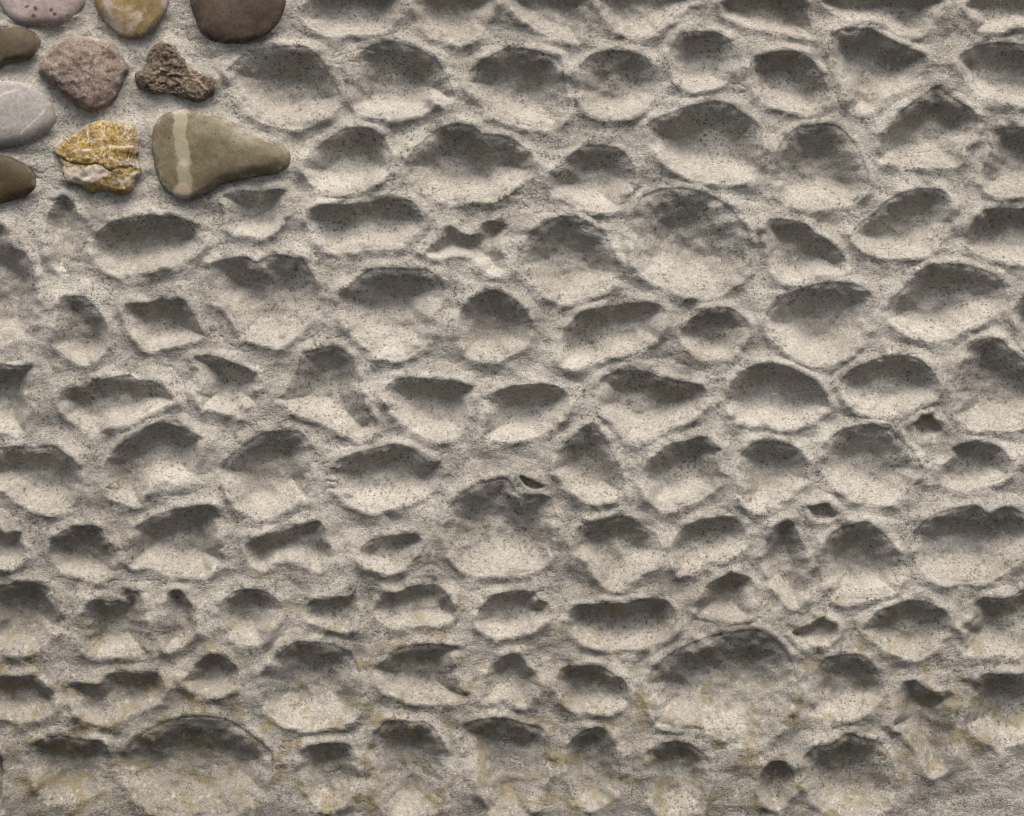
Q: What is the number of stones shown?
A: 10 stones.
